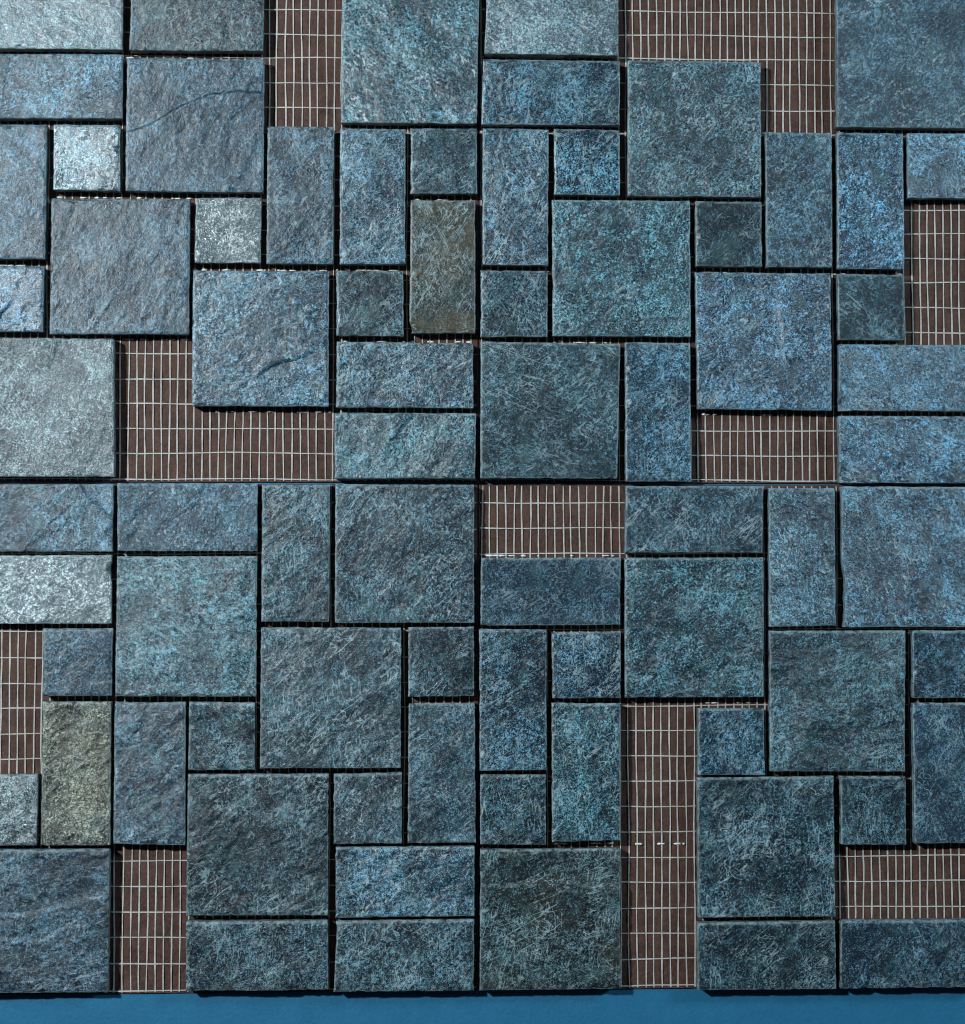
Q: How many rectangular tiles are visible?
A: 35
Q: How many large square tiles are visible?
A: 20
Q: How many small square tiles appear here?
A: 20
